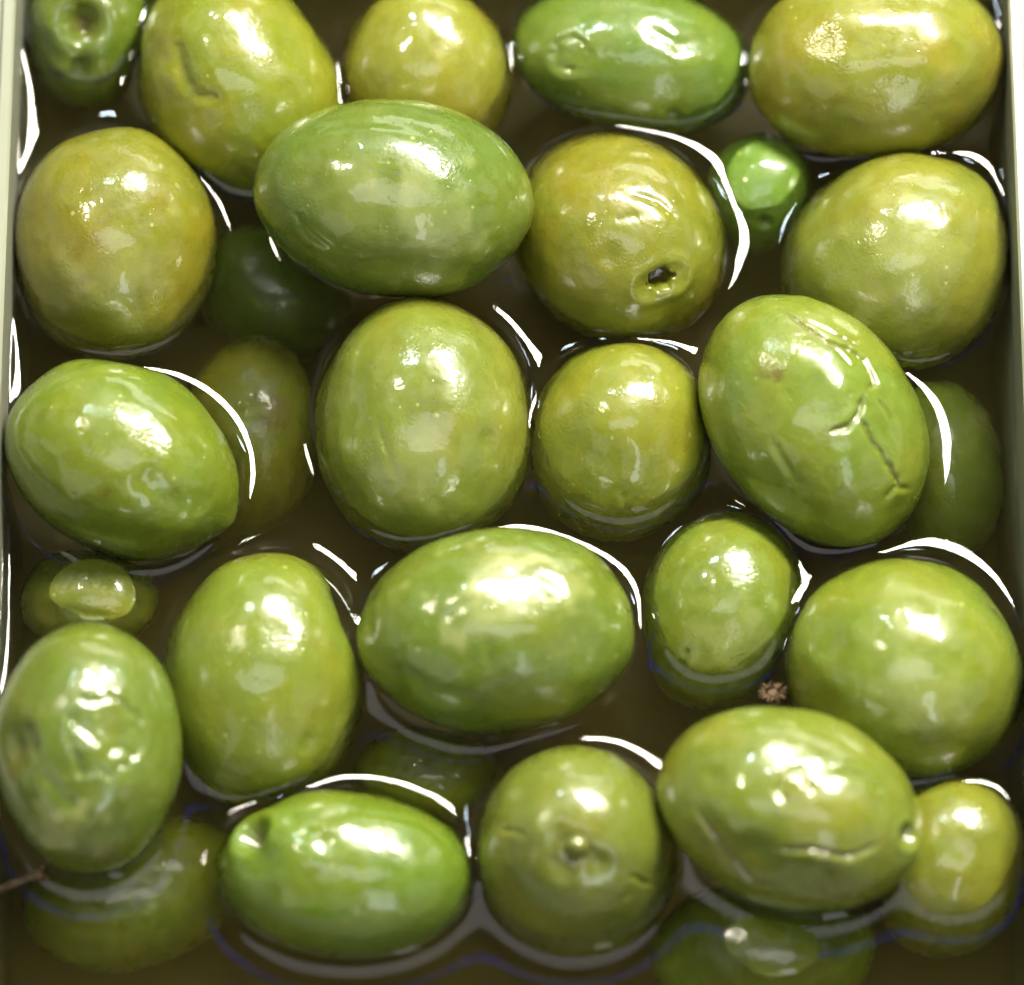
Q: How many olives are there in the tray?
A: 30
